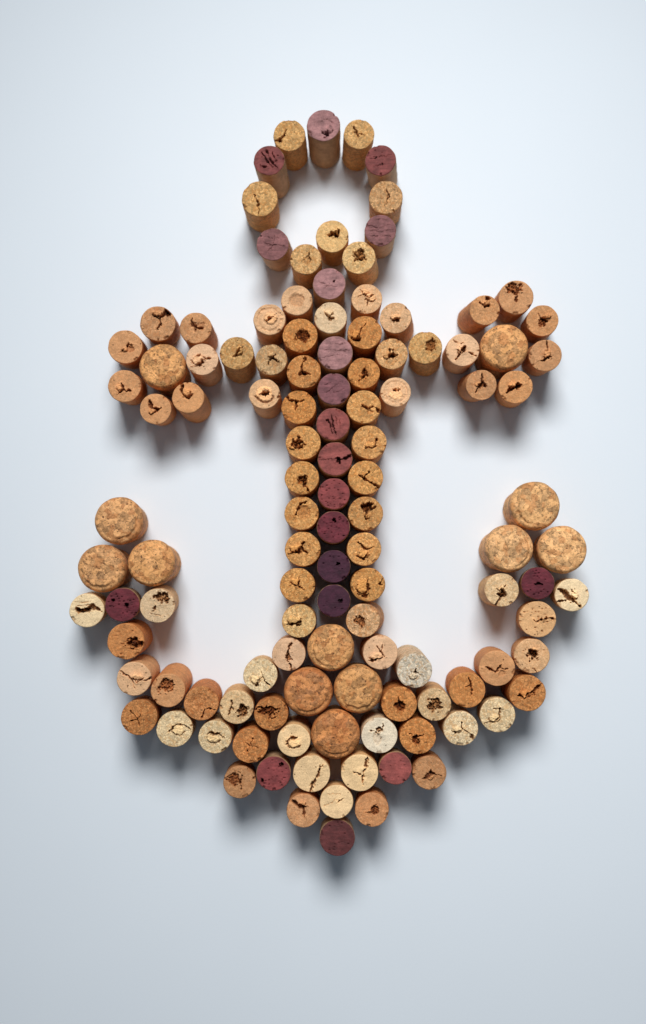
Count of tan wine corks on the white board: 87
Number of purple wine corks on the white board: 19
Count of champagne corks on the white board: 12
